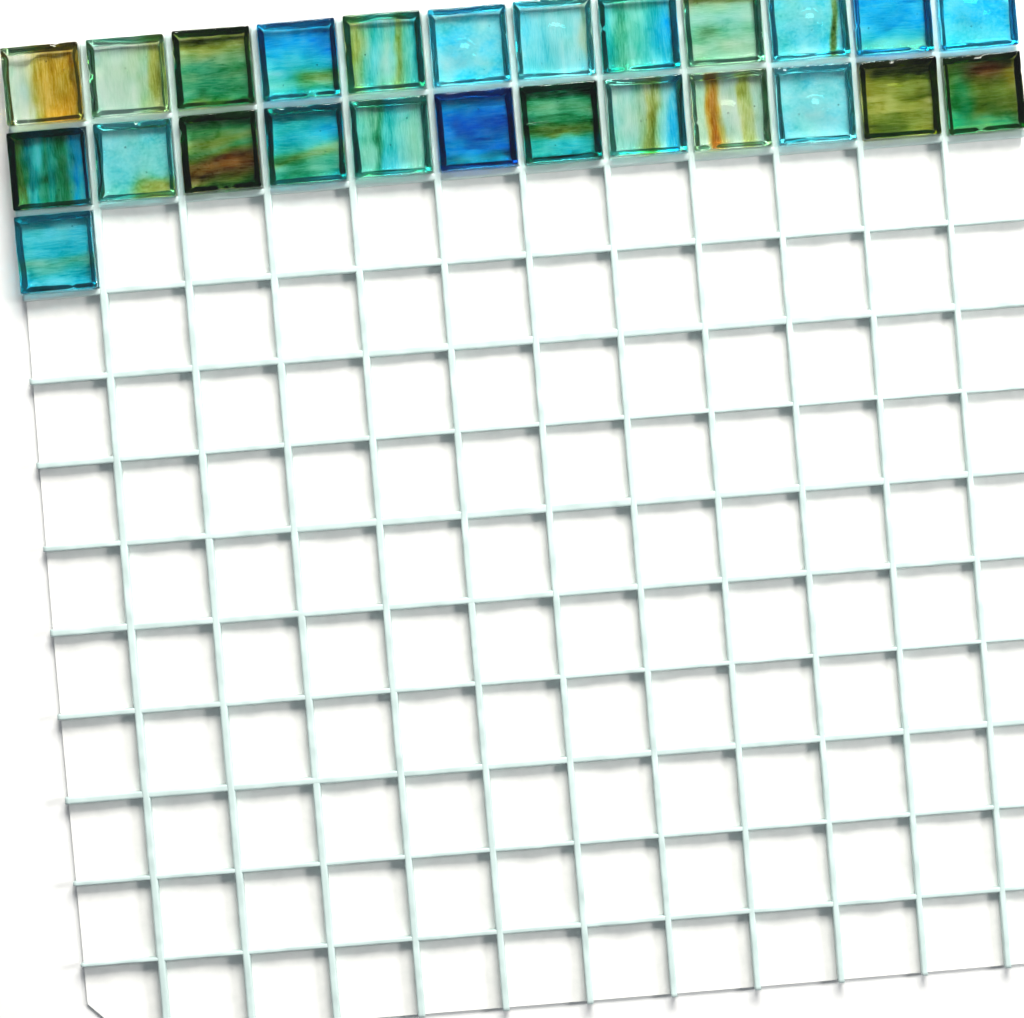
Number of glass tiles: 25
